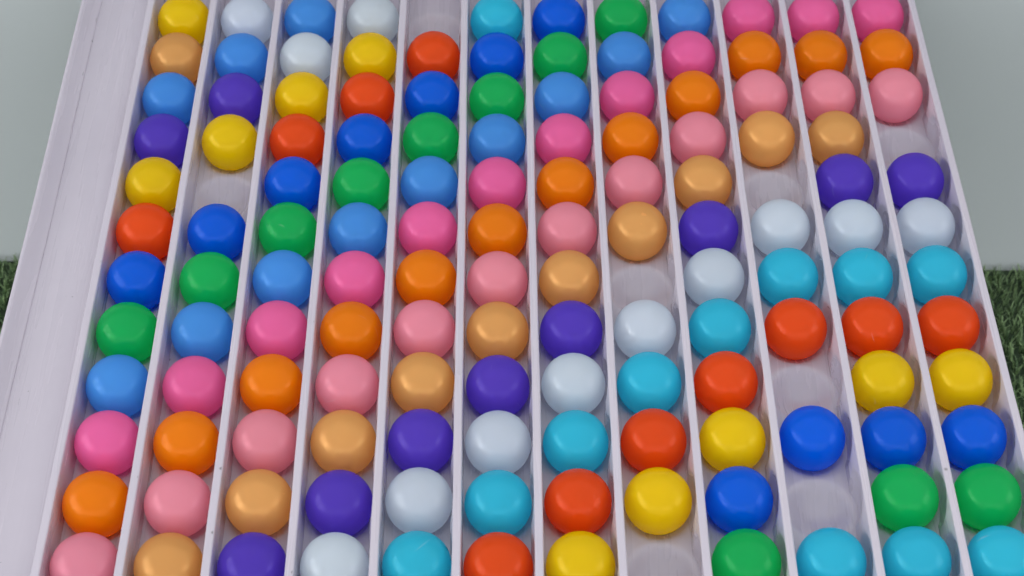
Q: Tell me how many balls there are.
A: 136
